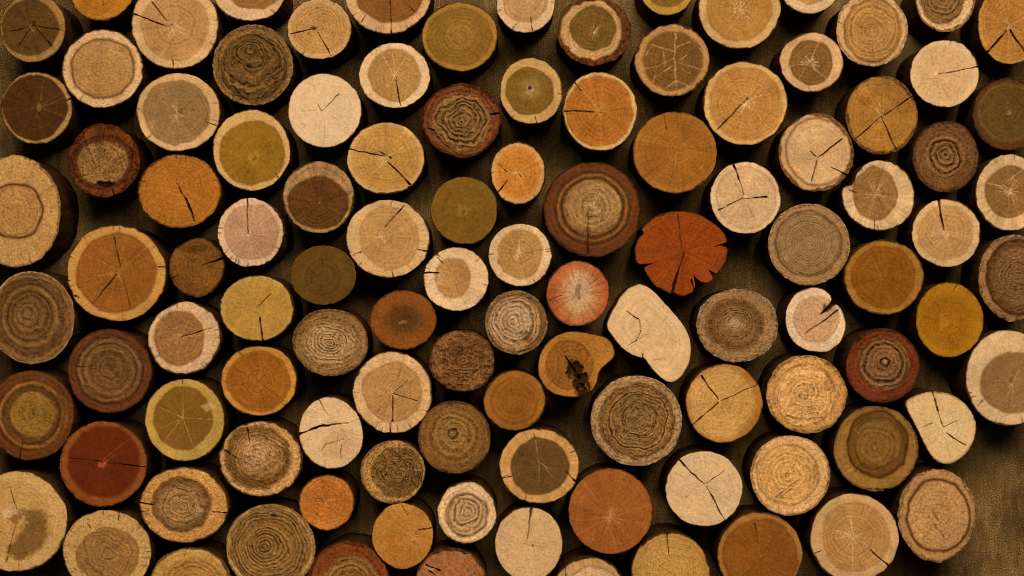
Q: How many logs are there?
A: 108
